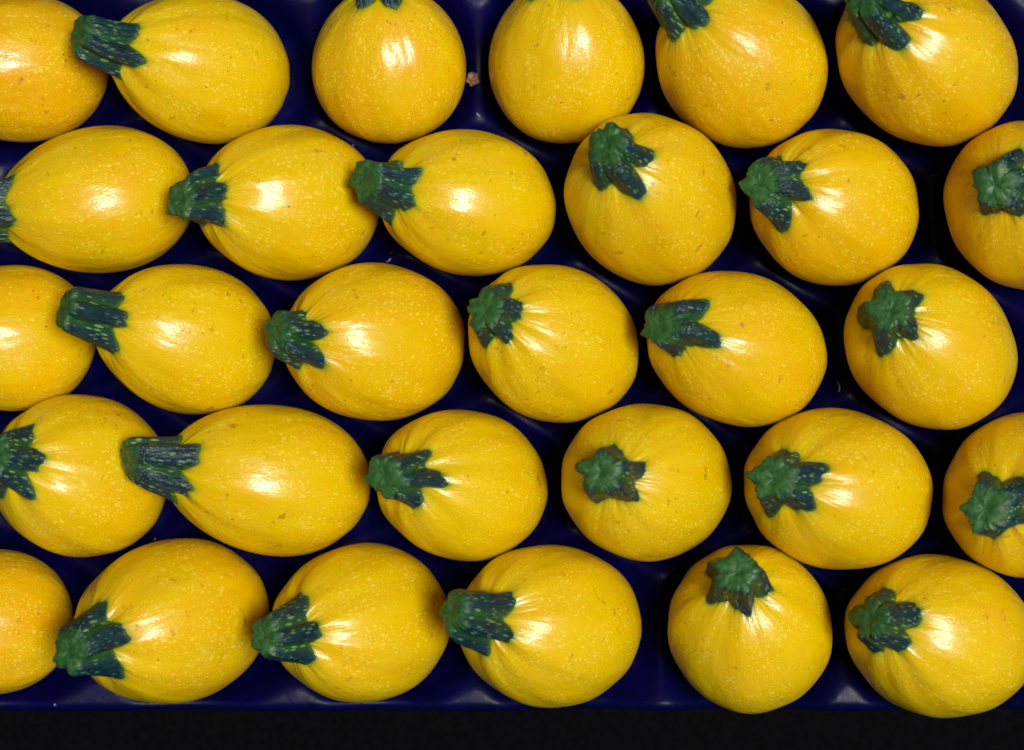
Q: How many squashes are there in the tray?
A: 30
